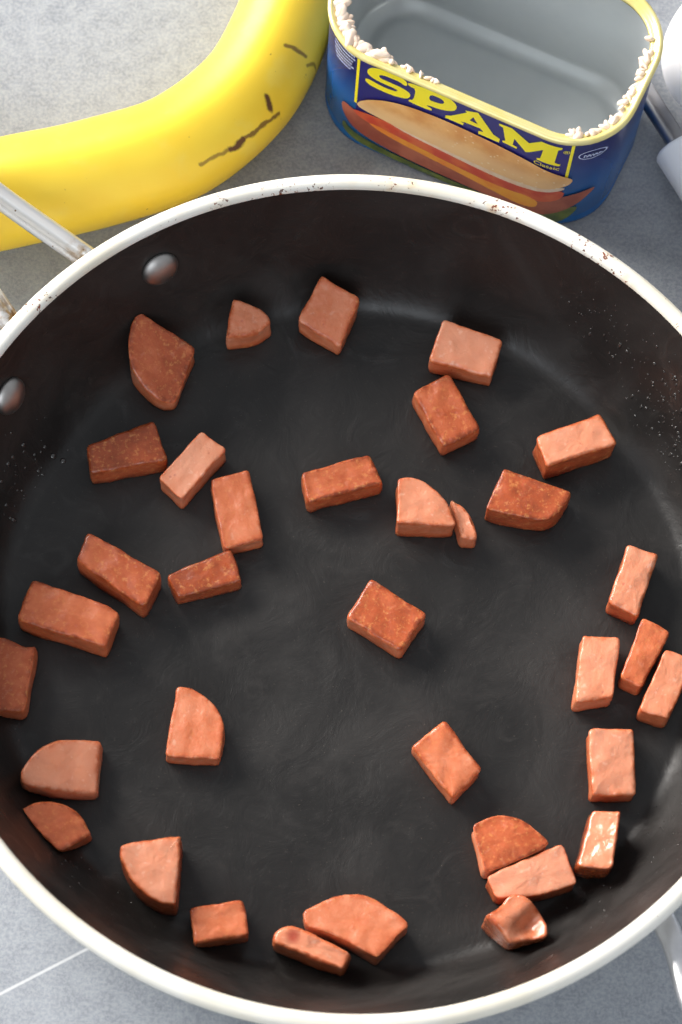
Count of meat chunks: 35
